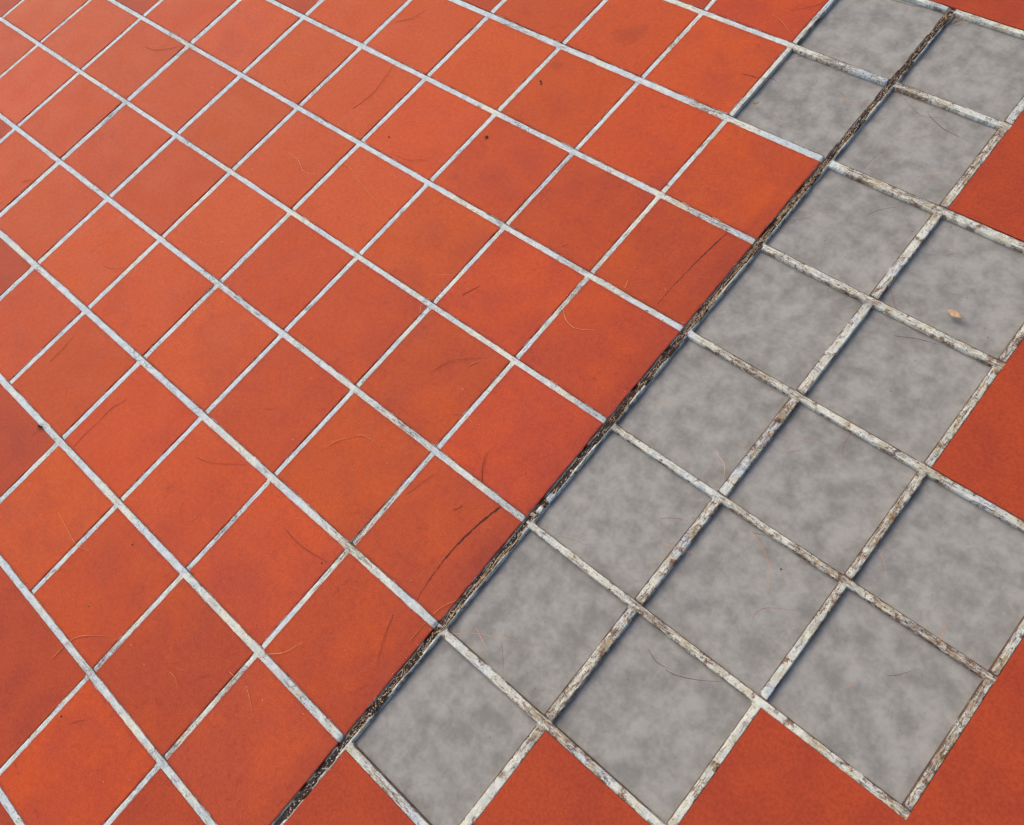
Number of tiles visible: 57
